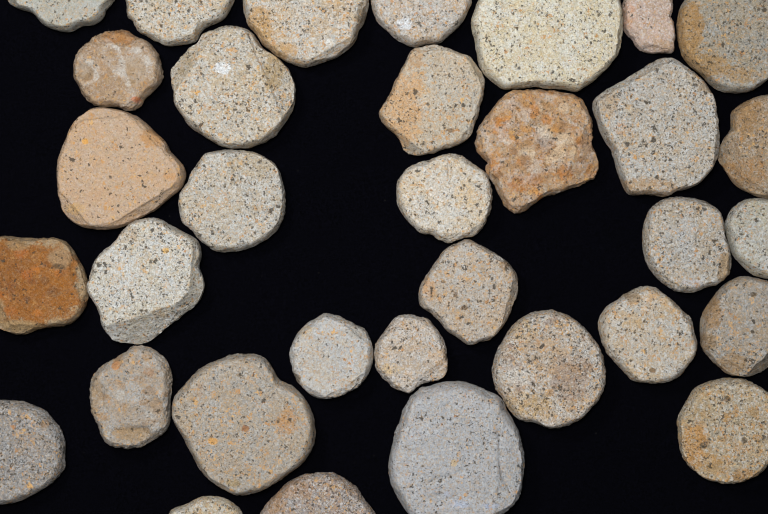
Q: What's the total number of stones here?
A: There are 33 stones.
